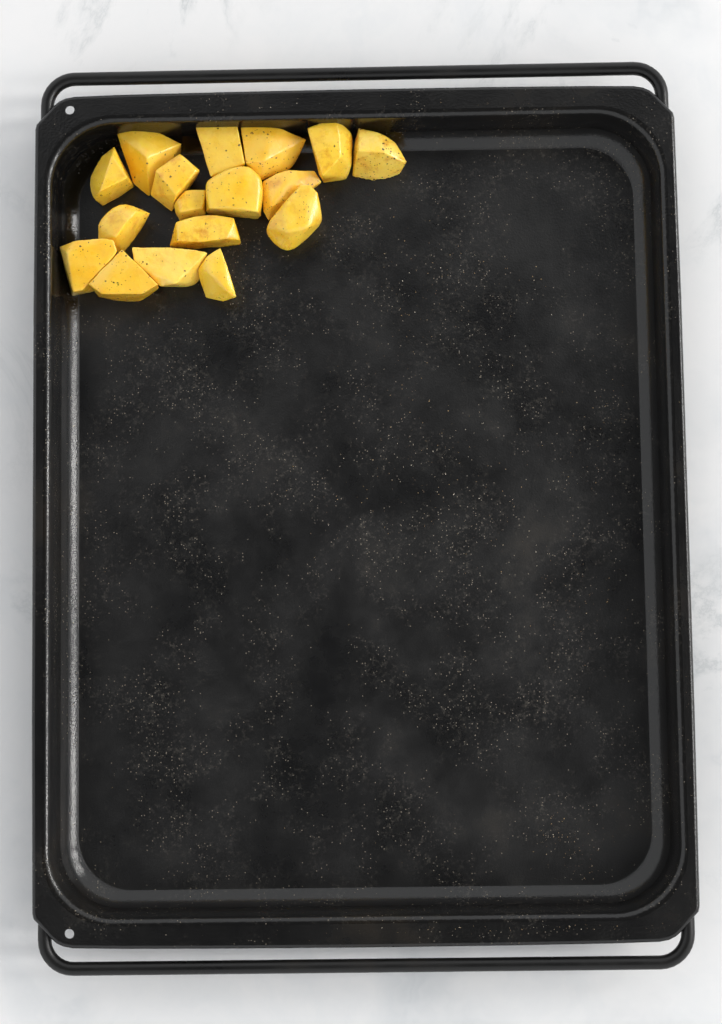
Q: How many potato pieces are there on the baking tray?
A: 17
